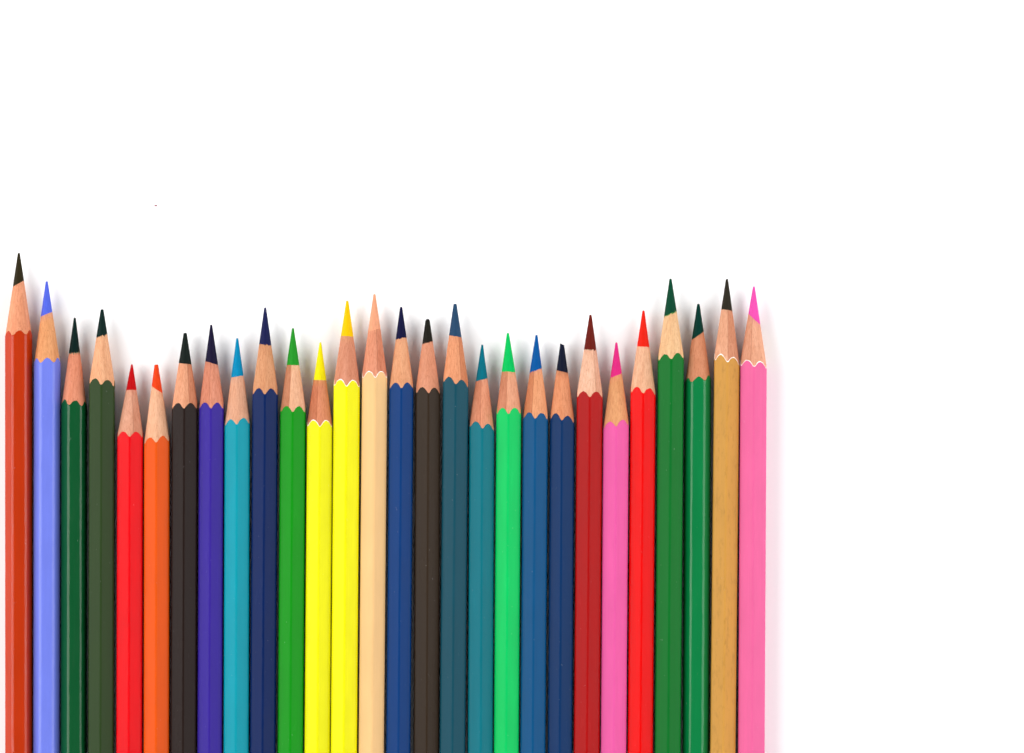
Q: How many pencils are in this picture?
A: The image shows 28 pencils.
